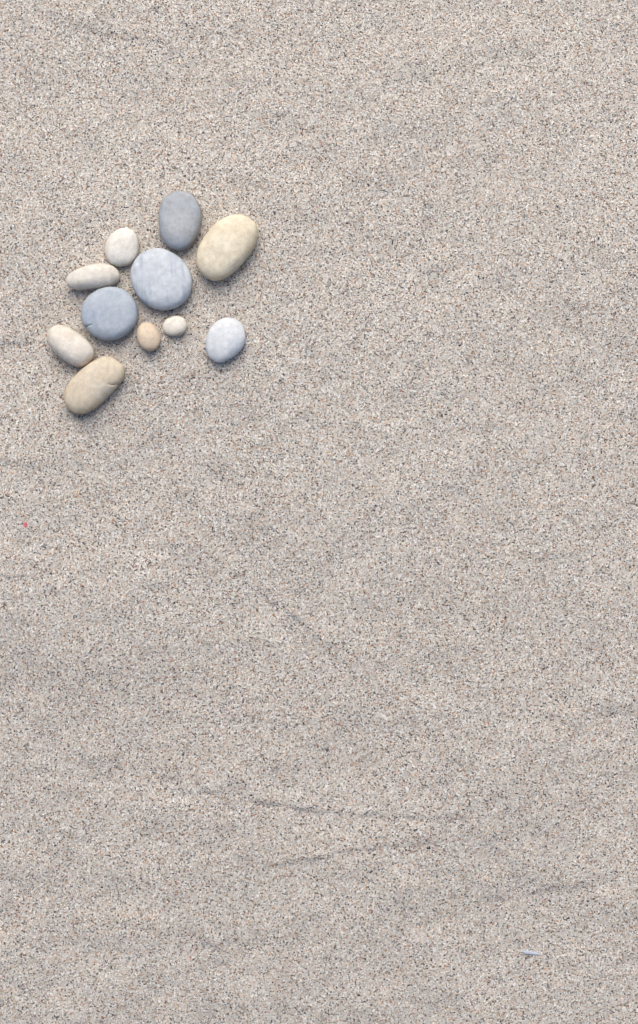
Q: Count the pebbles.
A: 11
